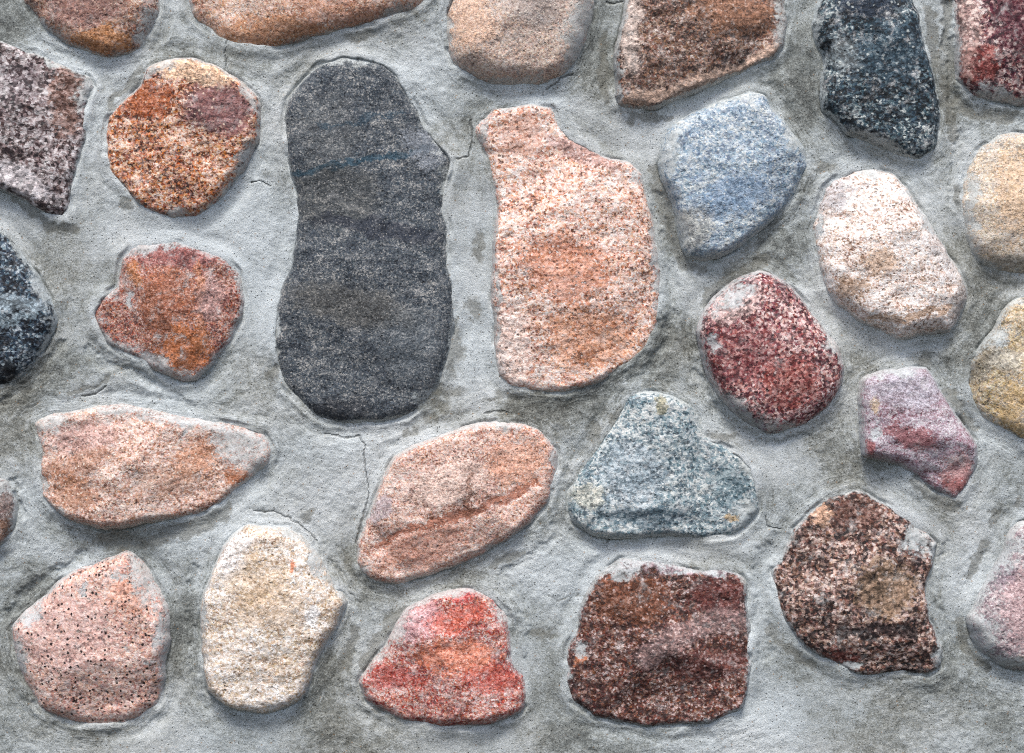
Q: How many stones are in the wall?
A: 28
